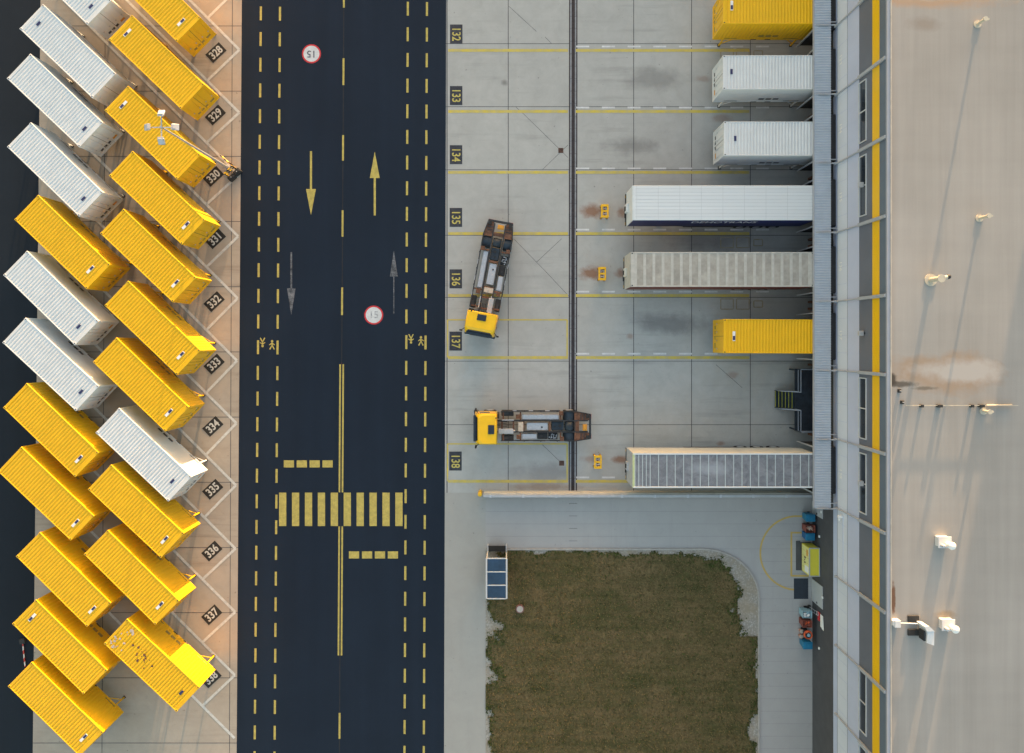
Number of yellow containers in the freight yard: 18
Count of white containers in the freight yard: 9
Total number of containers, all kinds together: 27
